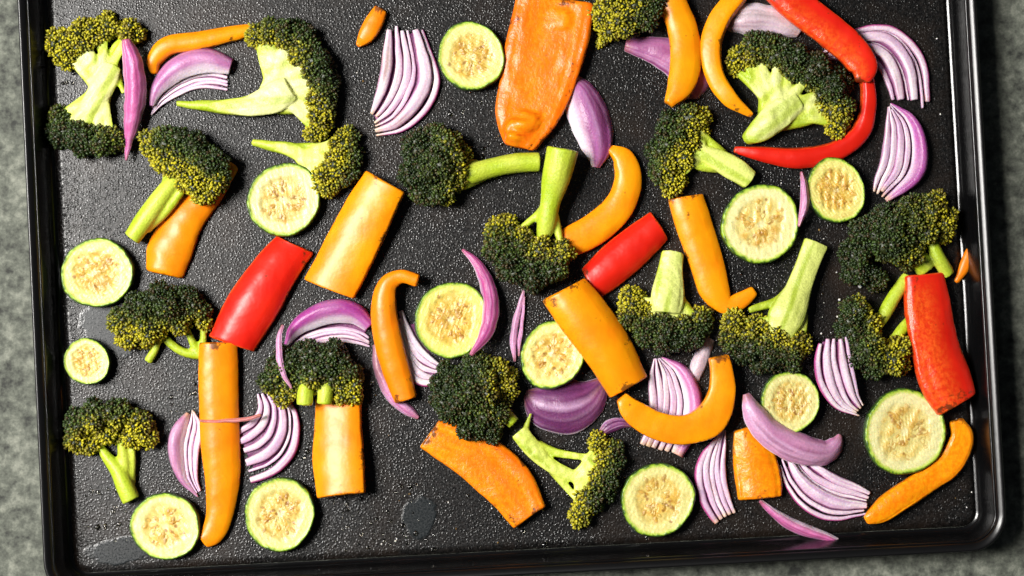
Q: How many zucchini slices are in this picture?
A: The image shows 13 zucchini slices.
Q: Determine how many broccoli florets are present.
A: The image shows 18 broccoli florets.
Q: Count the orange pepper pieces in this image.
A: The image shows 18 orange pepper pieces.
